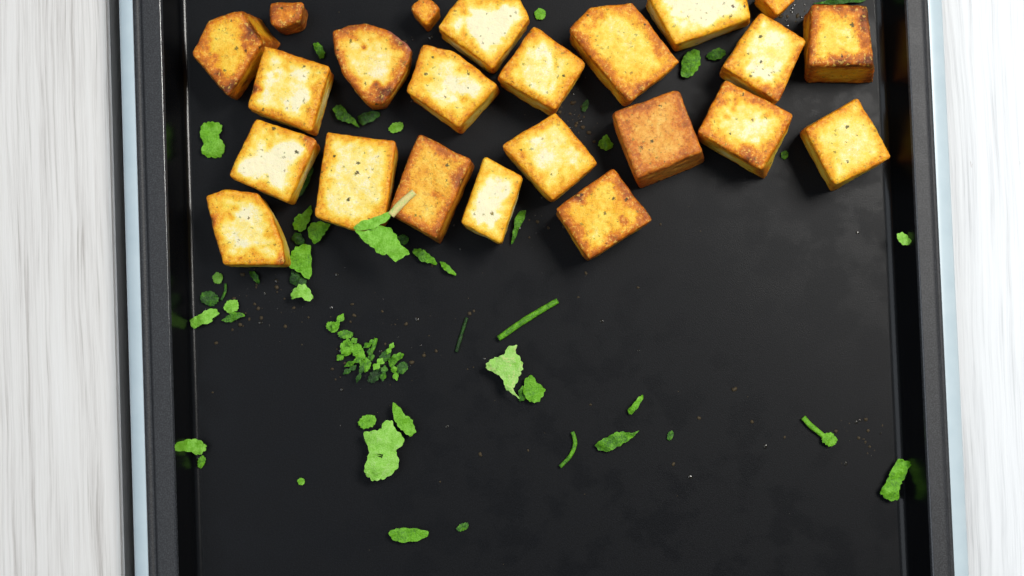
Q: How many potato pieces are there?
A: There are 23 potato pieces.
